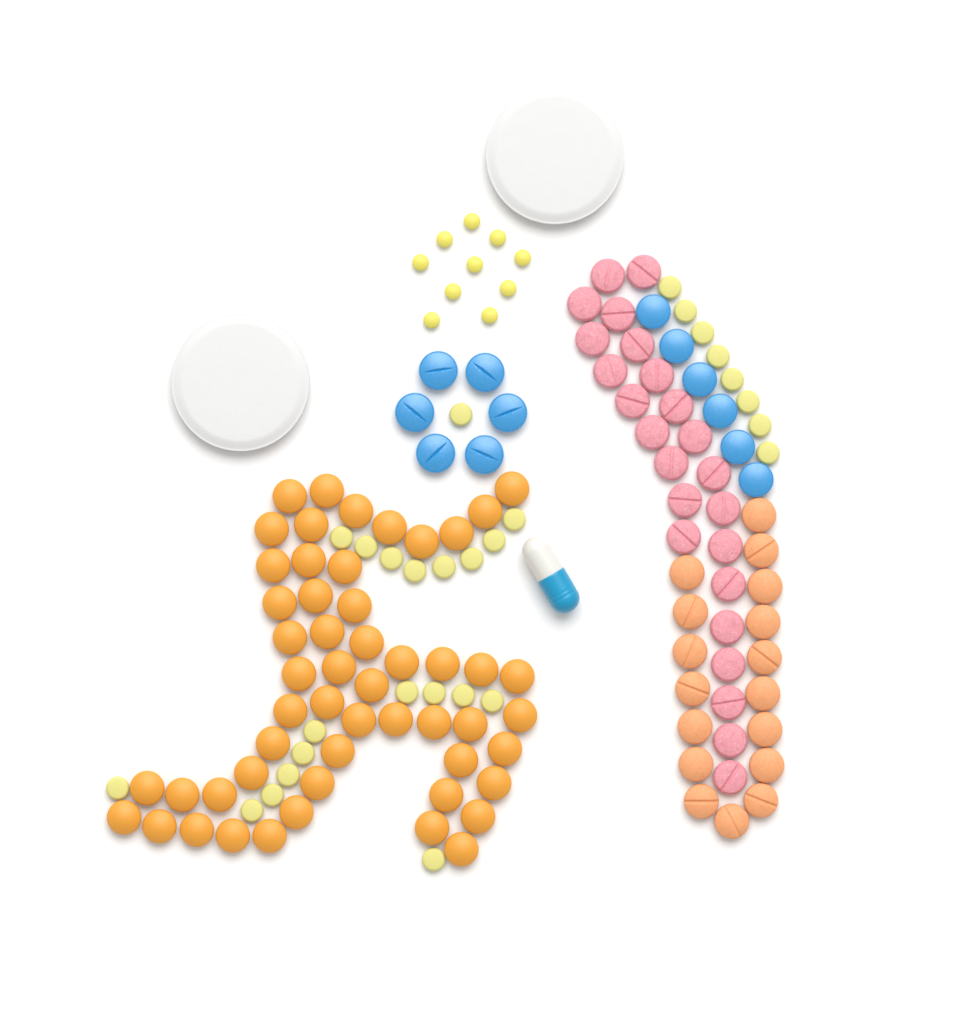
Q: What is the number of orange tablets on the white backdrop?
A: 70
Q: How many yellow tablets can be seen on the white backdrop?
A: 38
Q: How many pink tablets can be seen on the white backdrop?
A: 24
